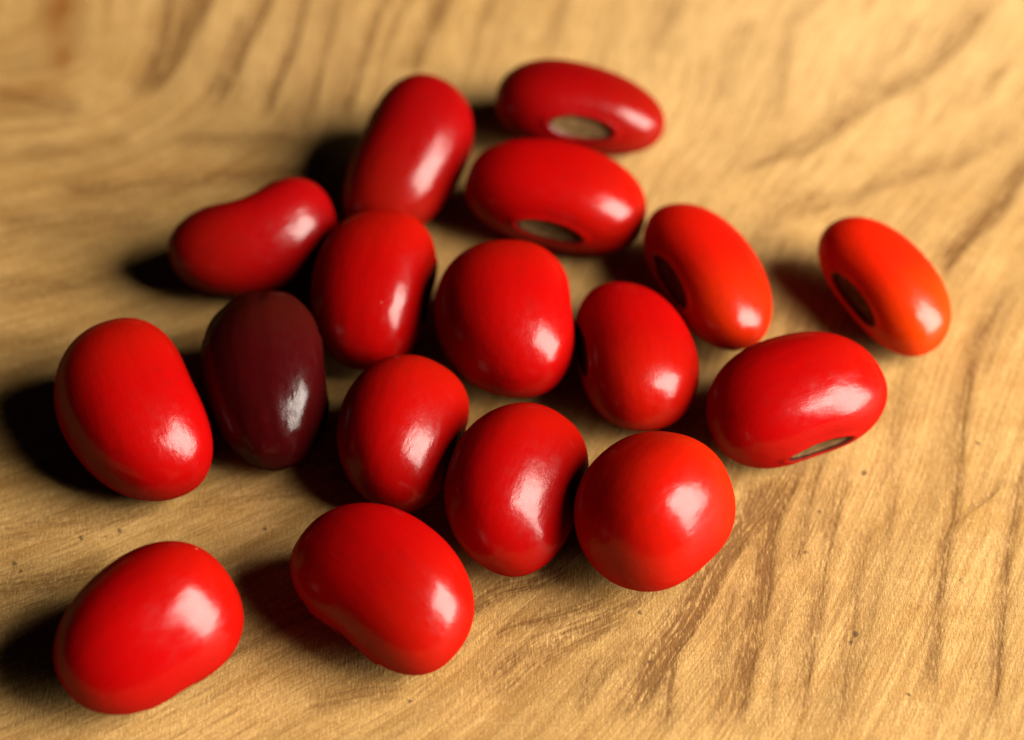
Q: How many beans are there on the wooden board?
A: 17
